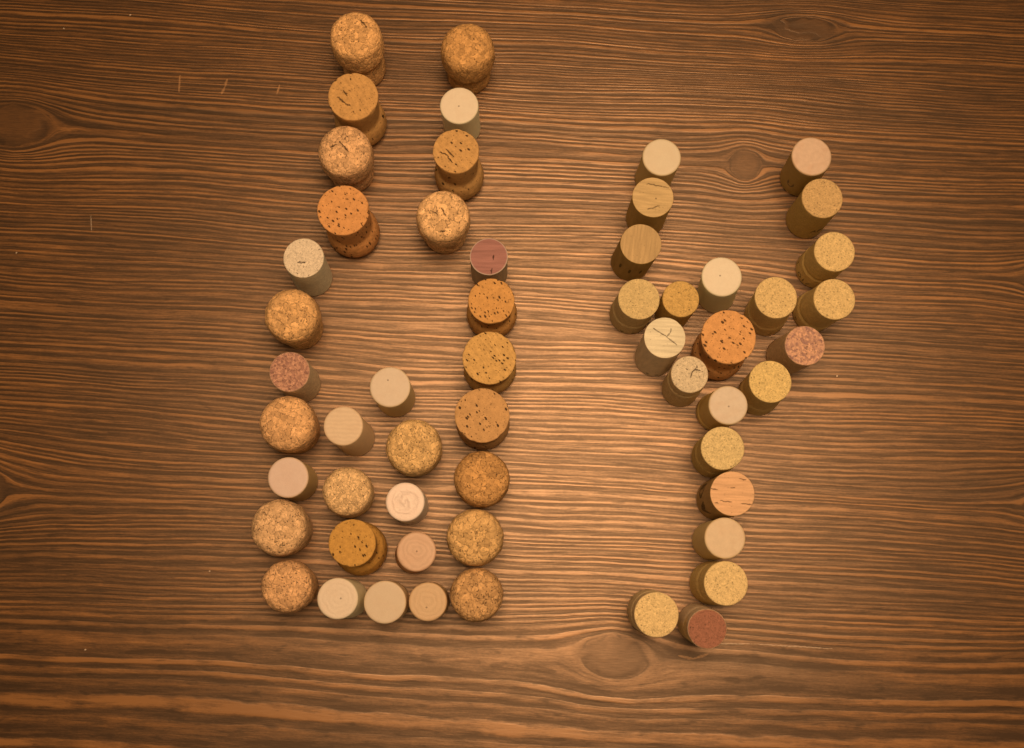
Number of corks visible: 55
